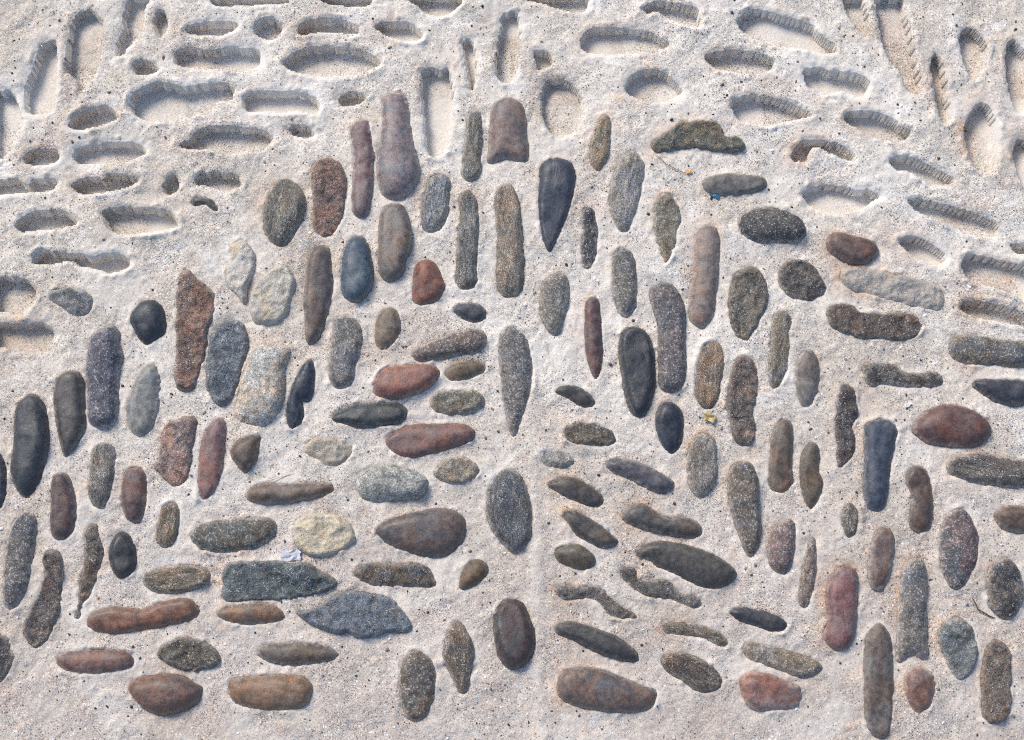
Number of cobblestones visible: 139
